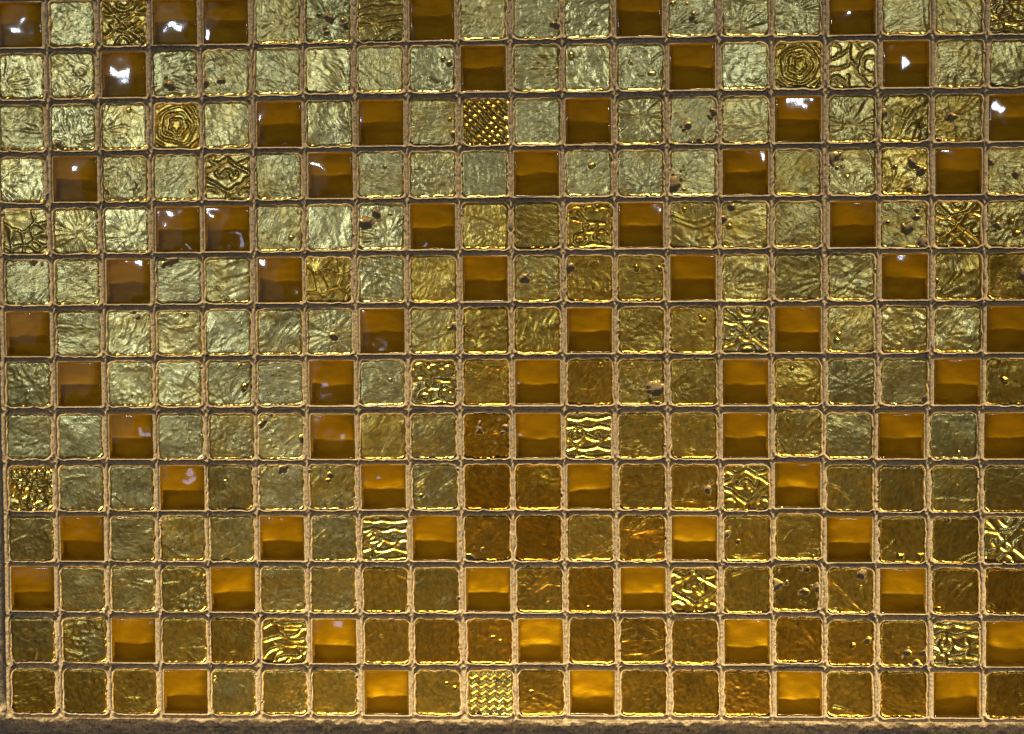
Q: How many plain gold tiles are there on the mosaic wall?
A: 187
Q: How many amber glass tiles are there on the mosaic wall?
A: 70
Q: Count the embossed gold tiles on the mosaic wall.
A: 23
